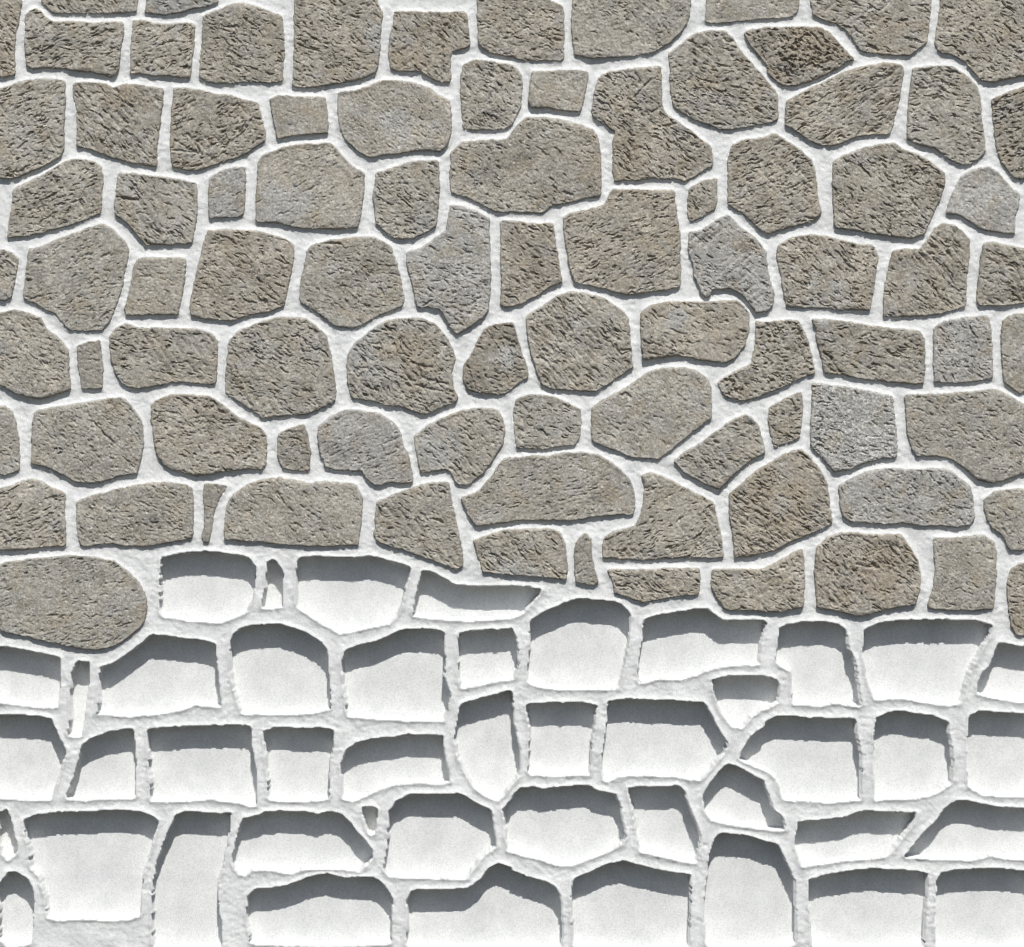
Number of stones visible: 90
